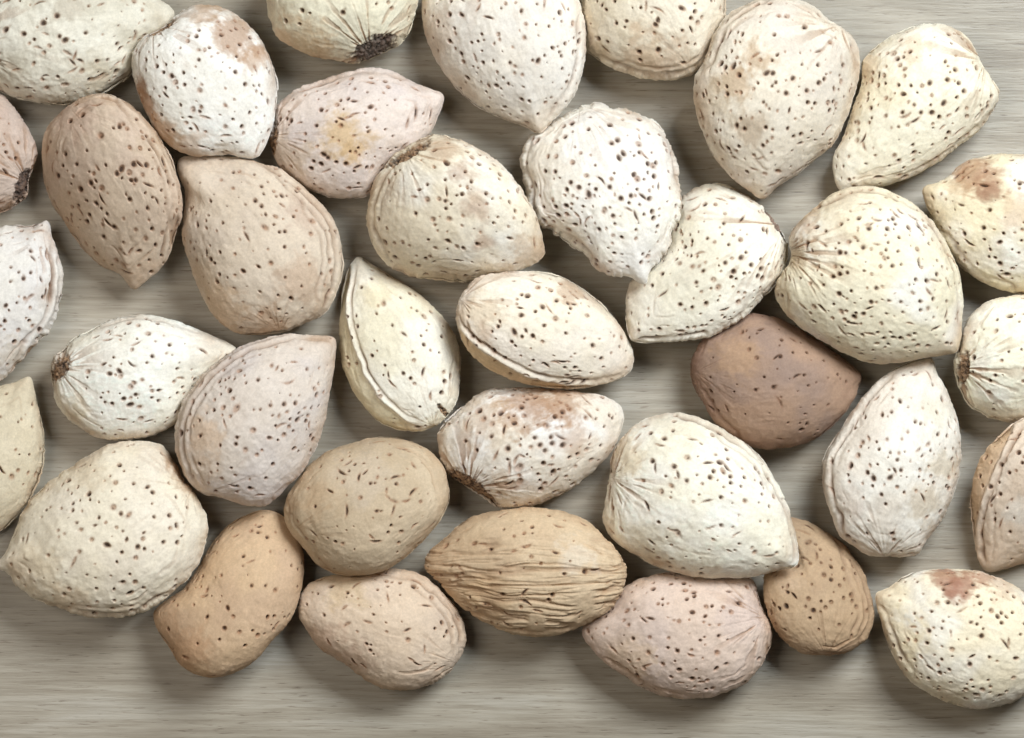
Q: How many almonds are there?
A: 36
